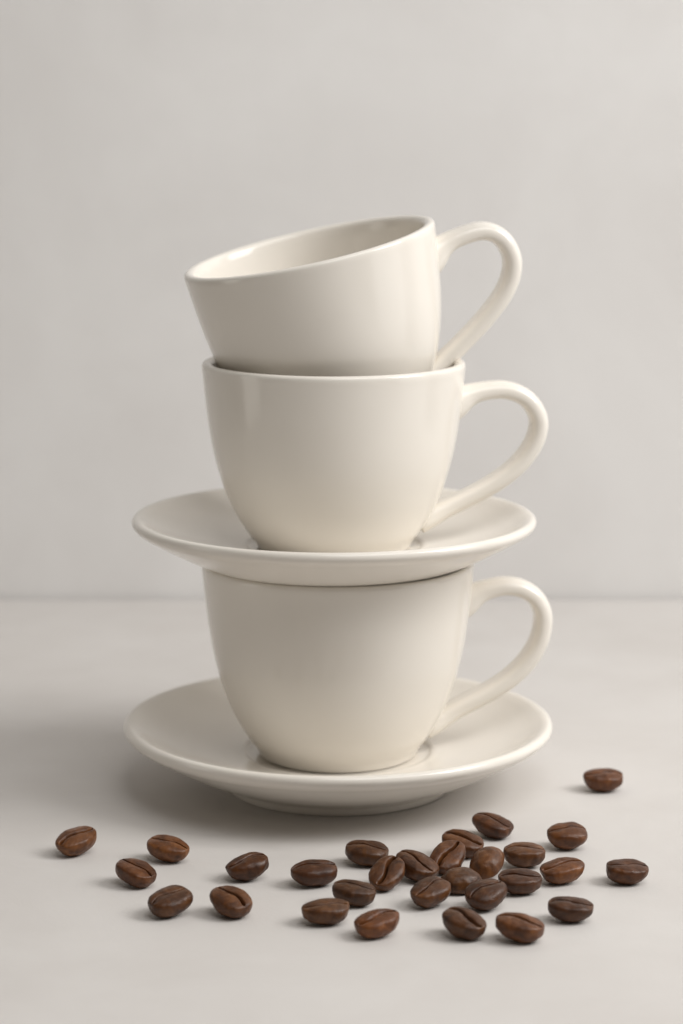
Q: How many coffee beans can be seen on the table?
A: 29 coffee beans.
